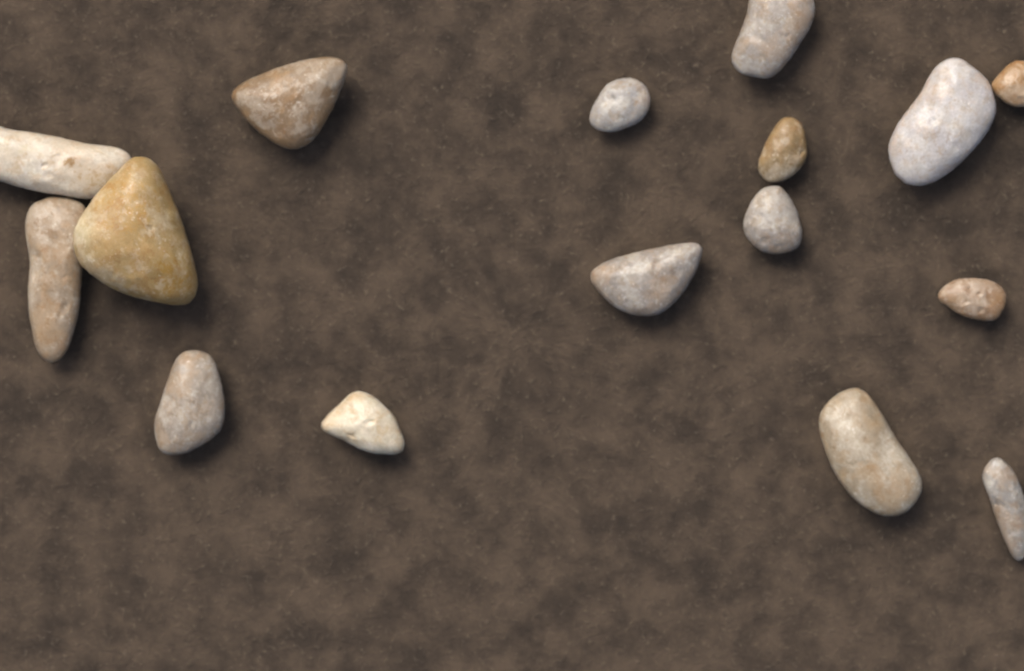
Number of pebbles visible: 16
